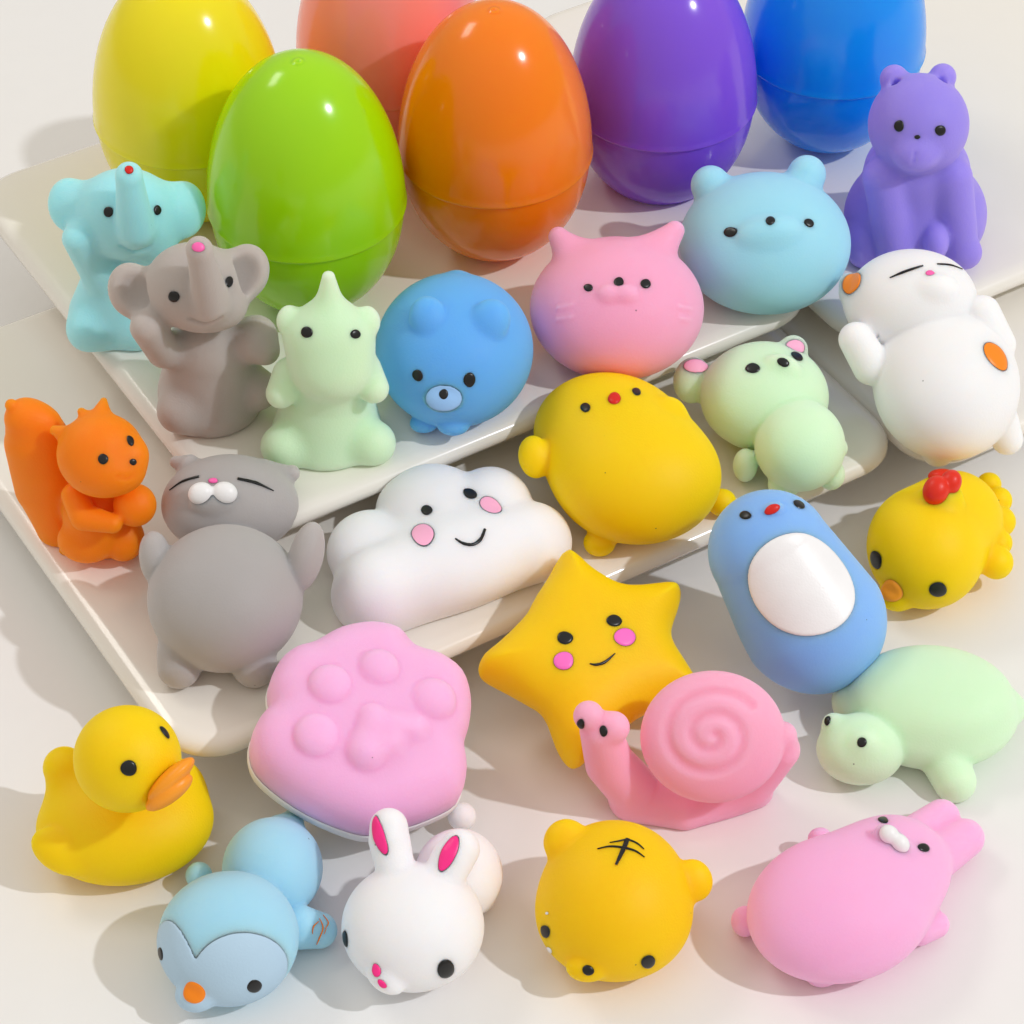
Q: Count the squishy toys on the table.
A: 24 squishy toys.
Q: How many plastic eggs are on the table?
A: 6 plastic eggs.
